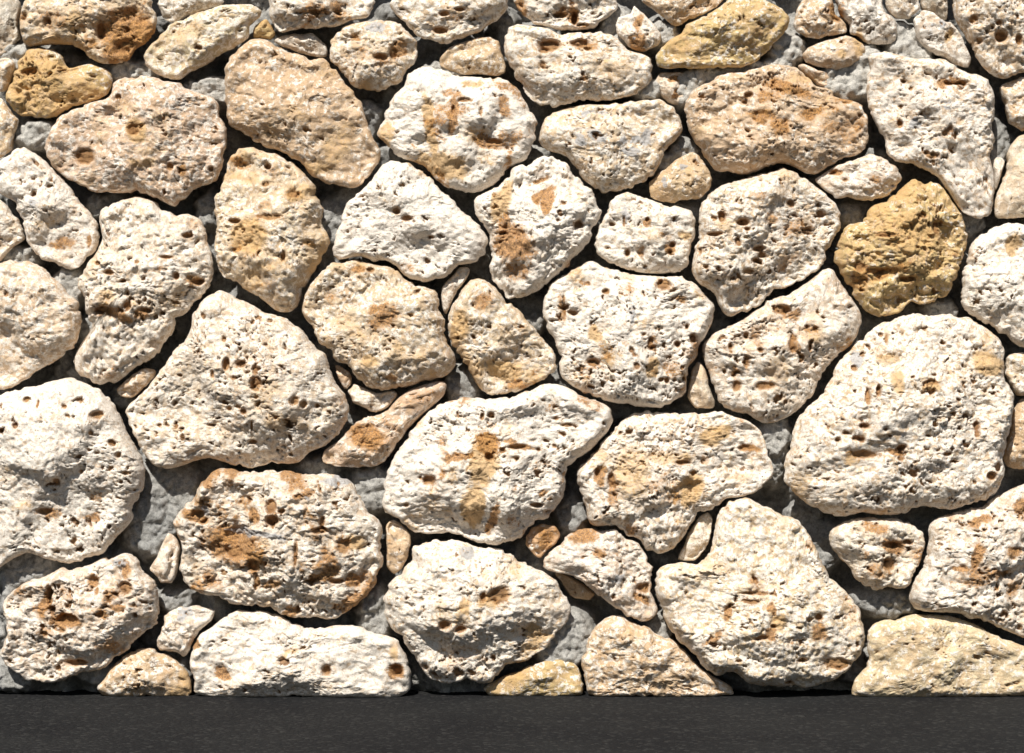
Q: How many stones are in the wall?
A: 84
